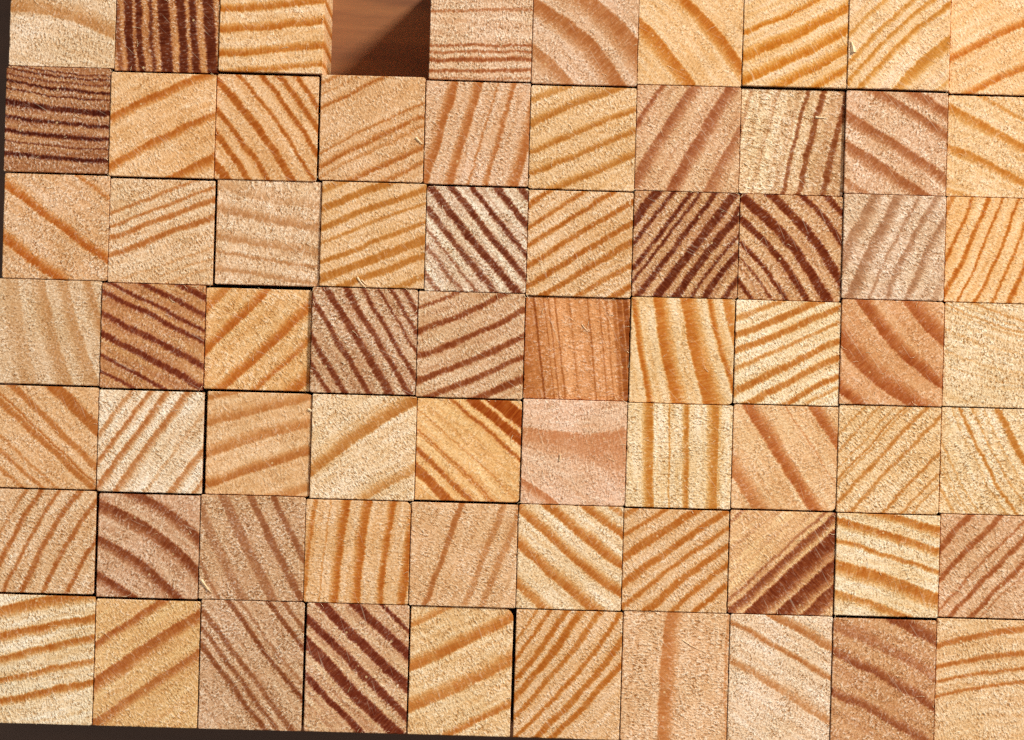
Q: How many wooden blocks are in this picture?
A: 69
